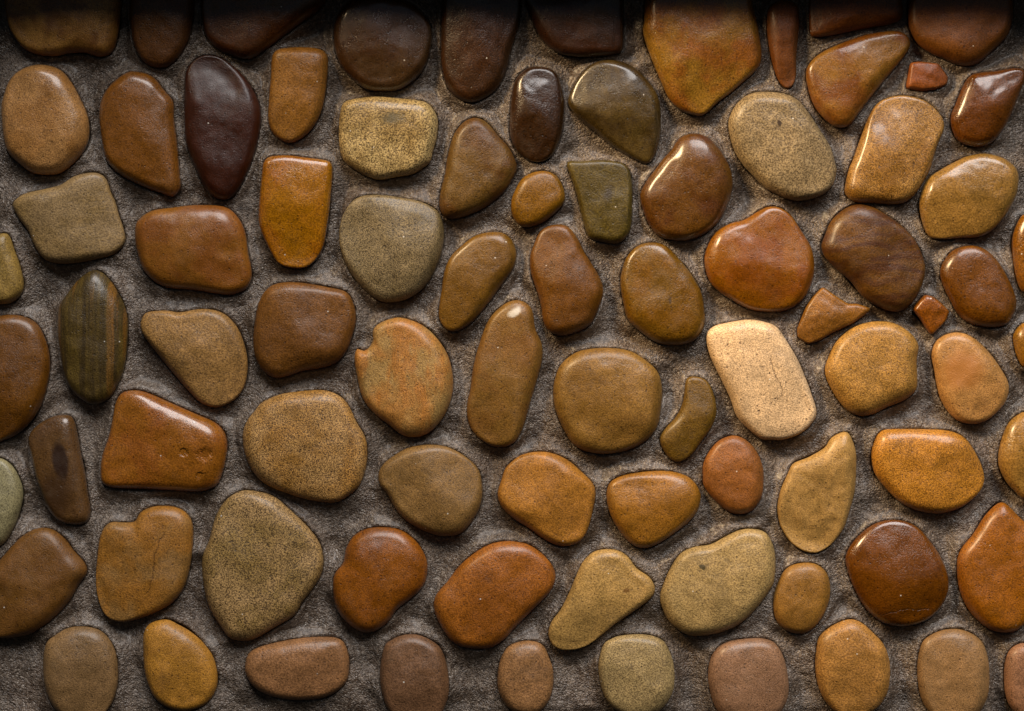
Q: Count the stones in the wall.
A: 84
